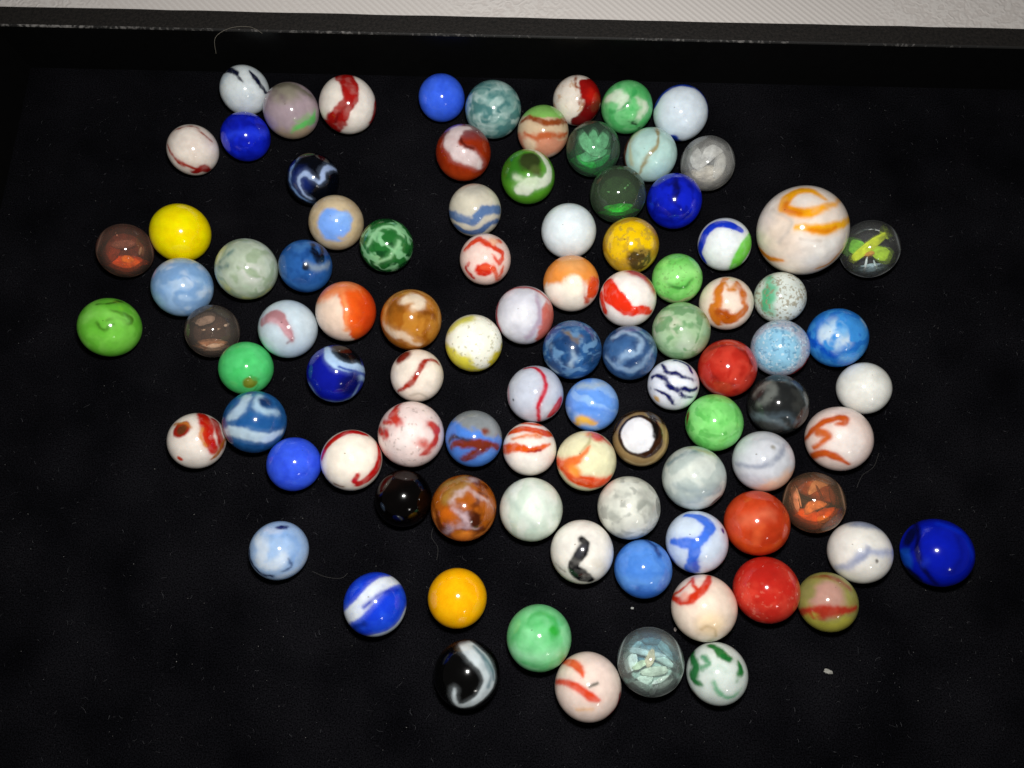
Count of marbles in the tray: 94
